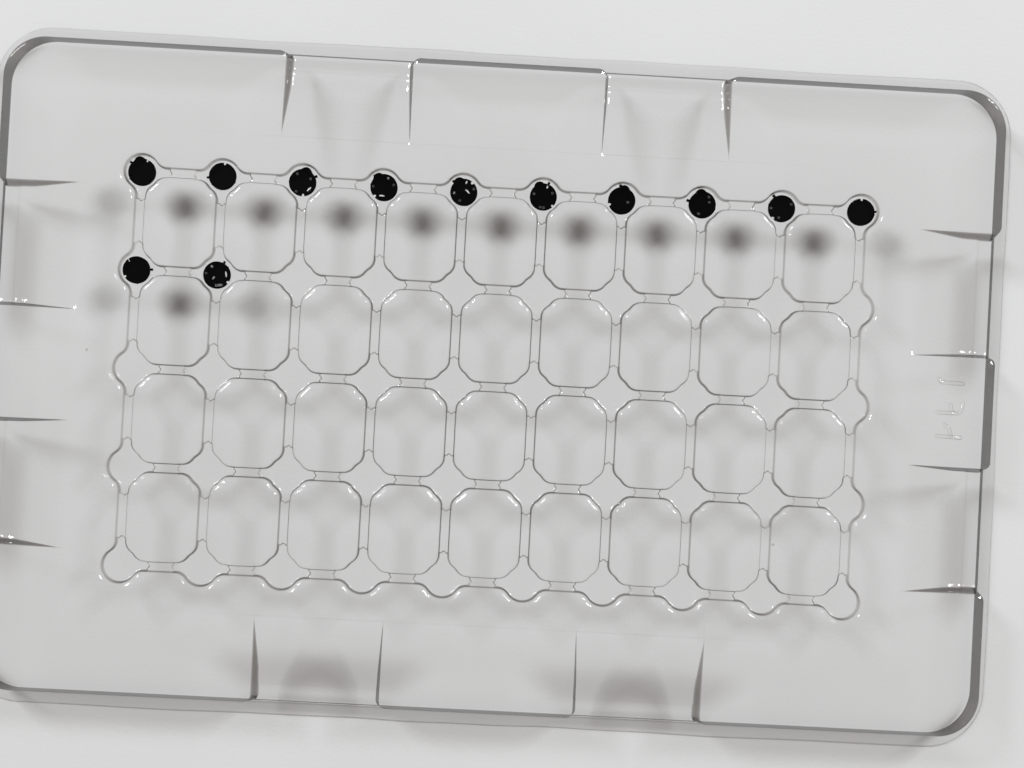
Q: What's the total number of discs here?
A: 12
